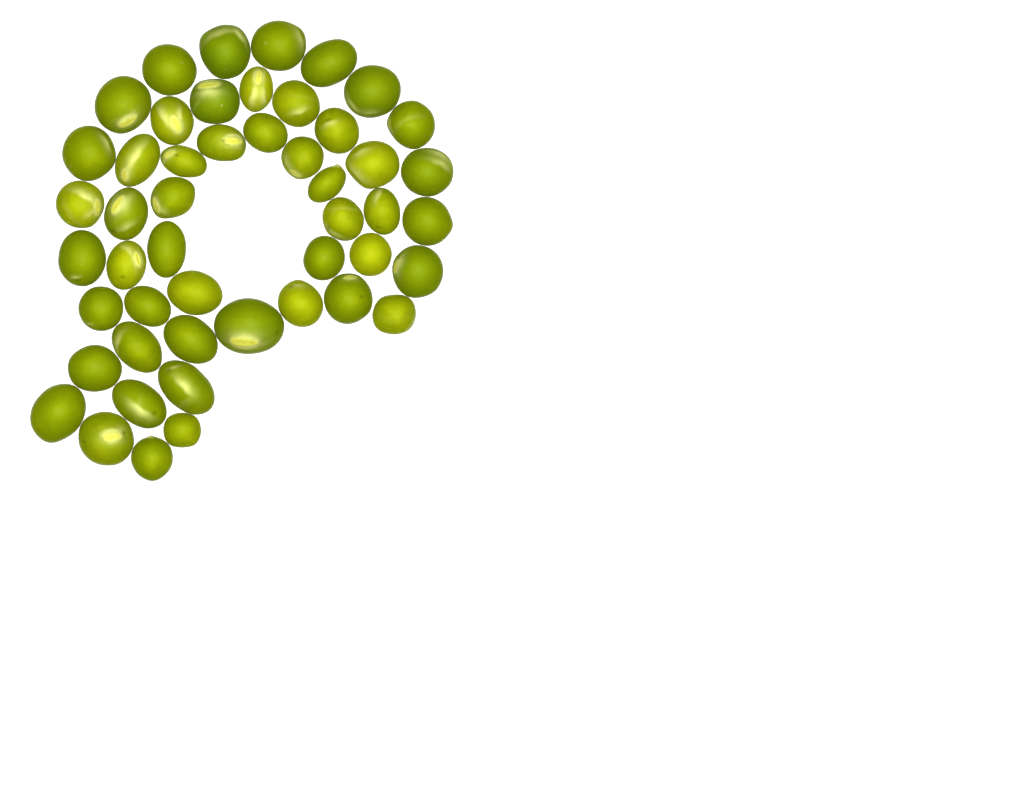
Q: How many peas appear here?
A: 49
